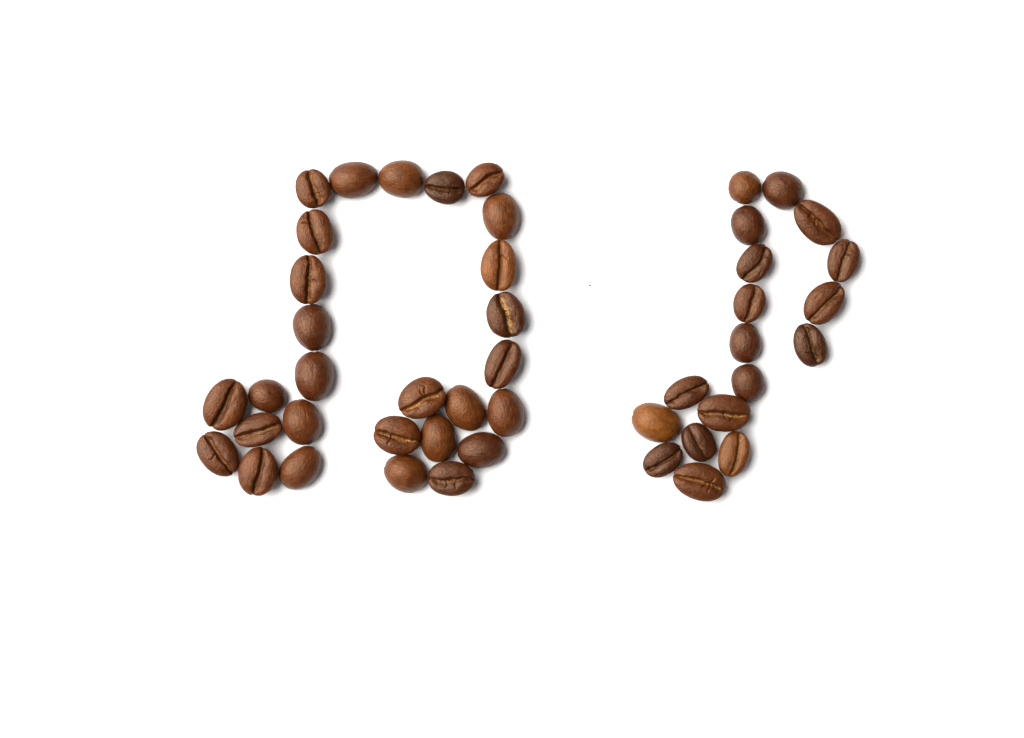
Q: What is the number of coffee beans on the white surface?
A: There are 46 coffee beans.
